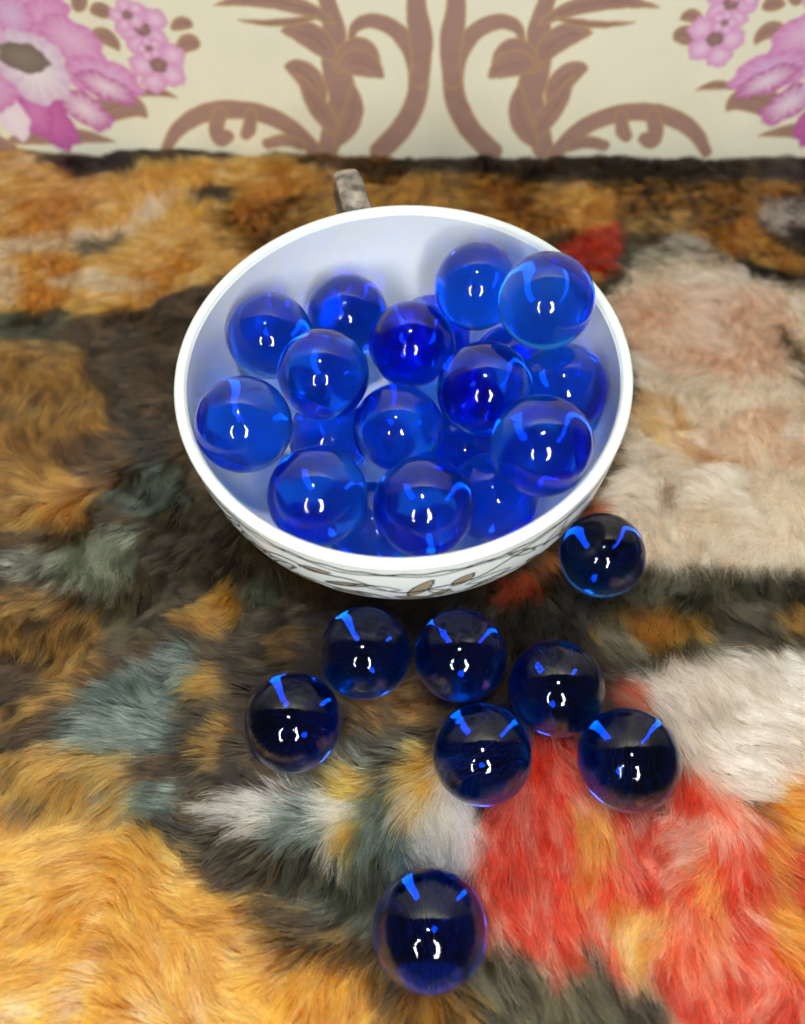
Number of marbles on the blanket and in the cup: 27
